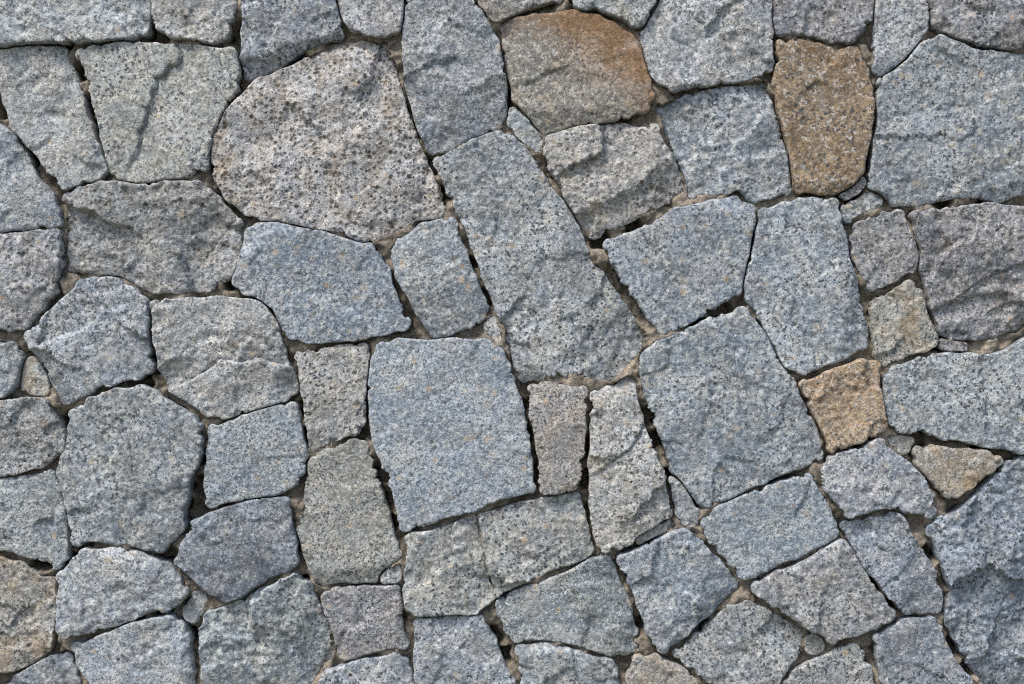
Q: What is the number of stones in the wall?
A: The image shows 80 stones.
